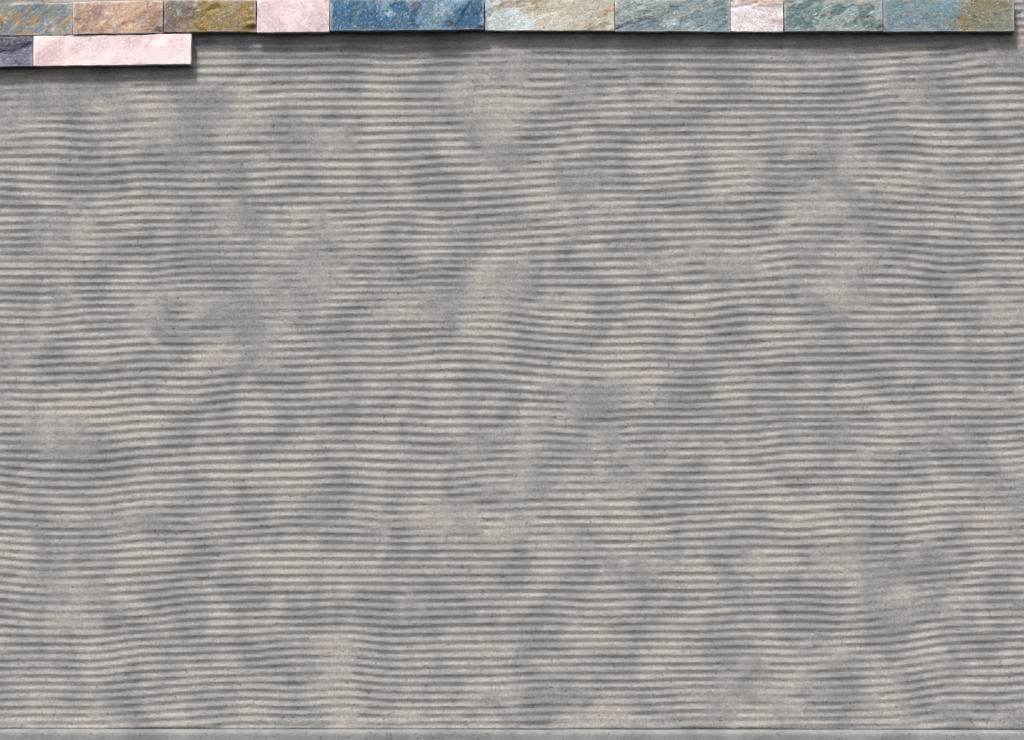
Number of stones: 12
